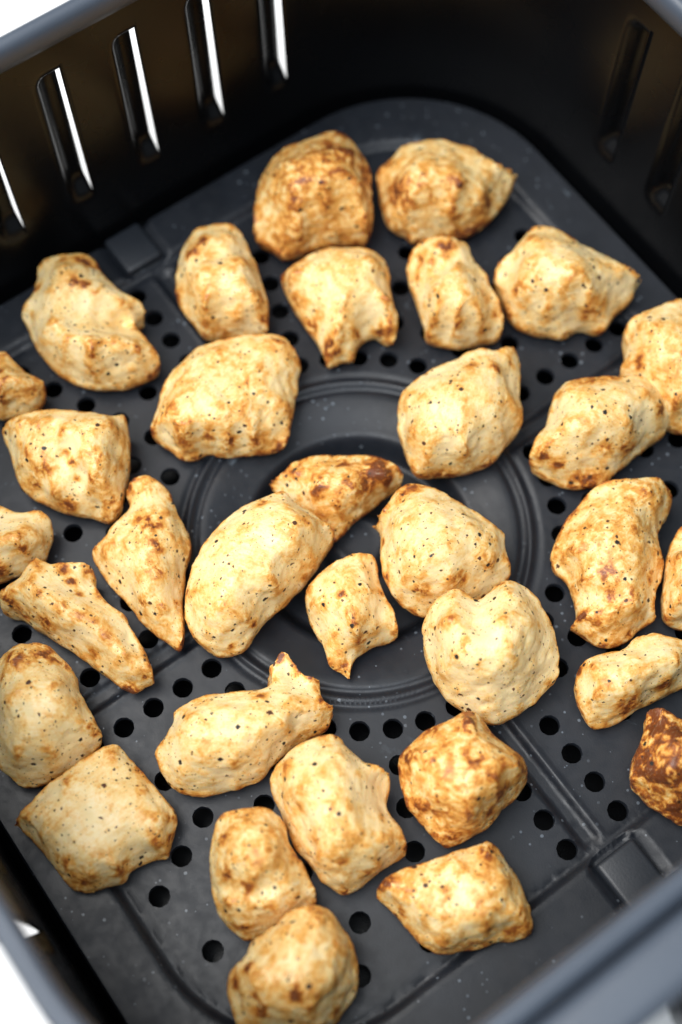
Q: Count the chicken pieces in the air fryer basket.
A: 33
